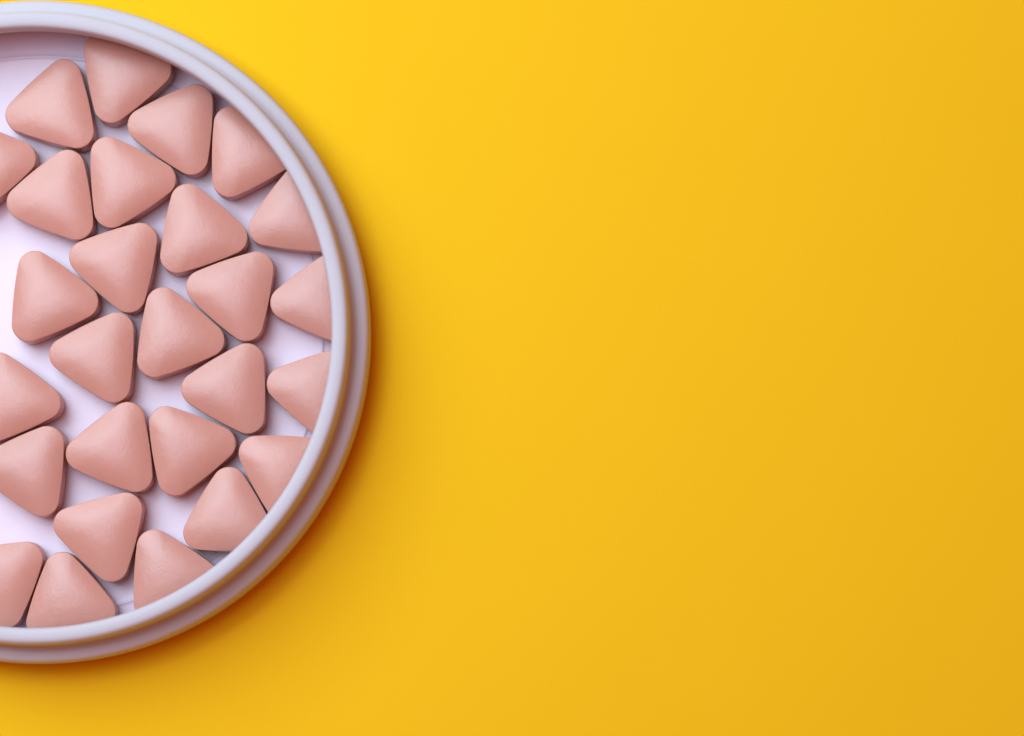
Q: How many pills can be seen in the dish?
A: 27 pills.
